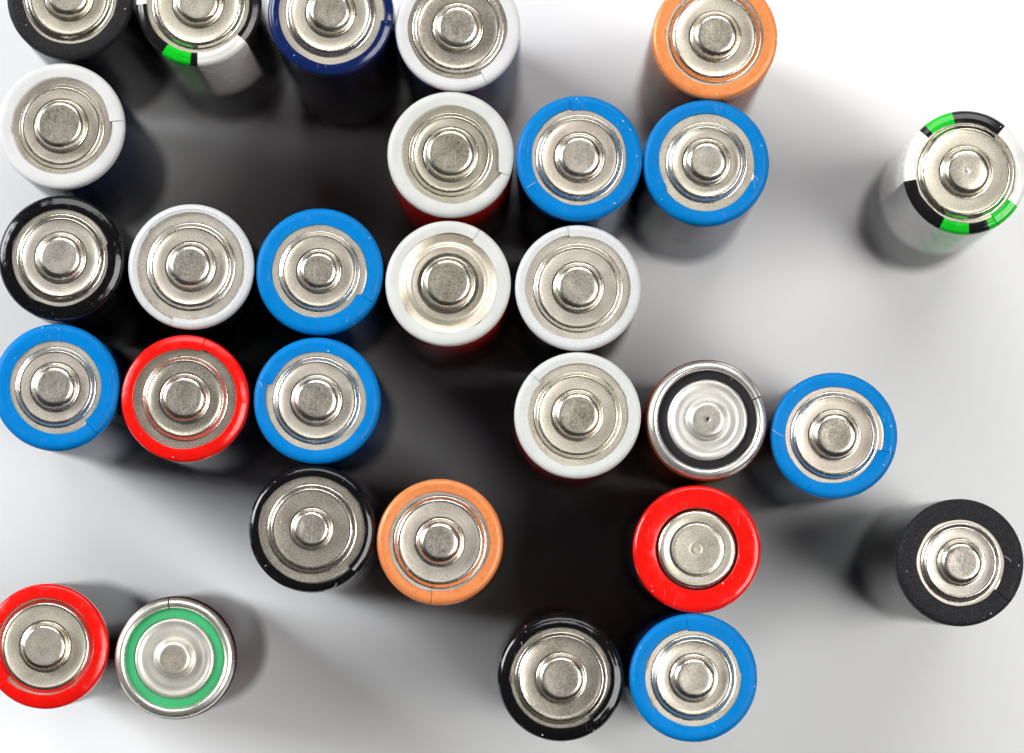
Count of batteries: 29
